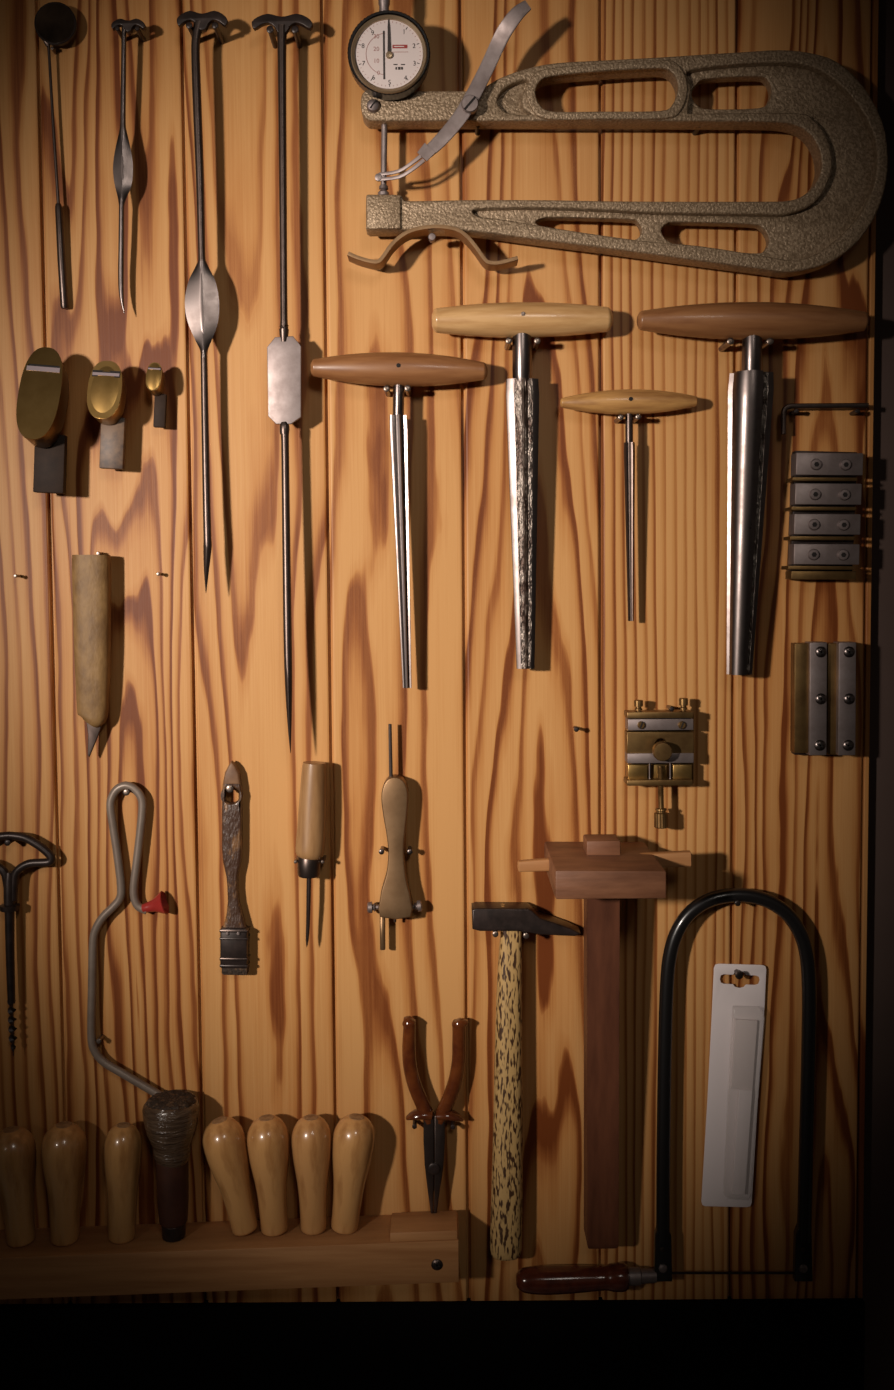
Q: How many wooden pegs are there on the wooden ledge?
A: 7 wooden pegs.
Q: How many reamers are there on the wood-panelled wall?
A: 4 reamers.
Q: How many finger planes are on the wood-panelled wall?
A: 3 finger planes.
